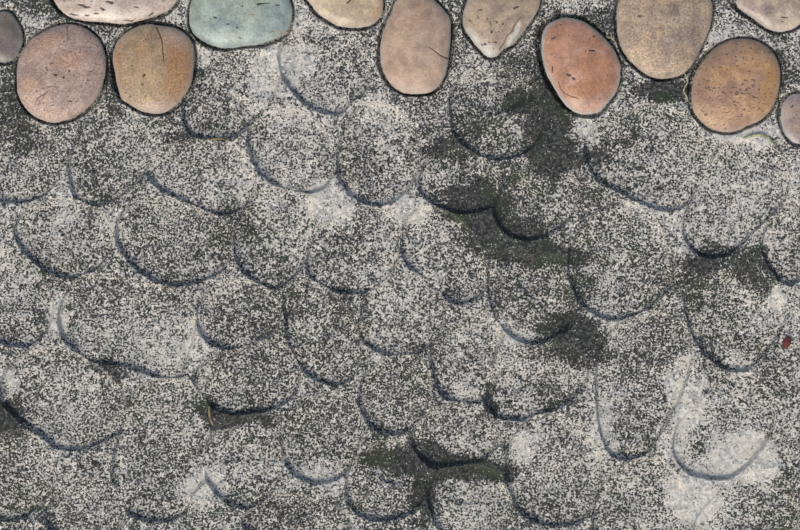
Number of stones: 13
